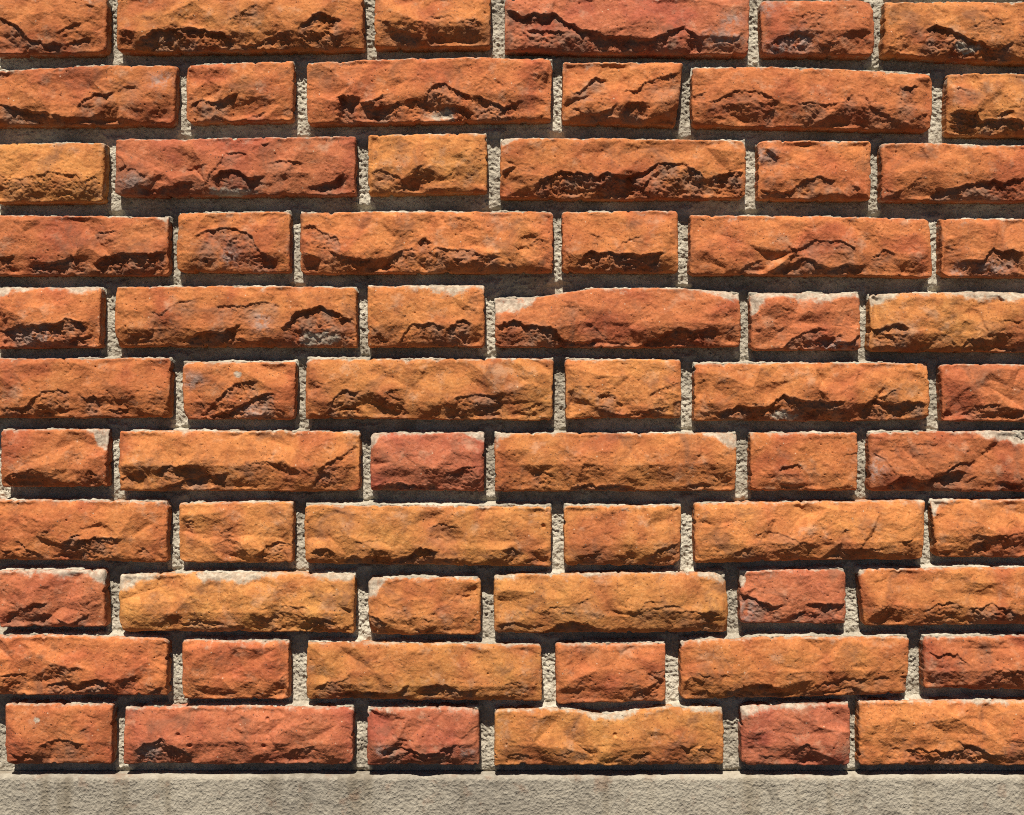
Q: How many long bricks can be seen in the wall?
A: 33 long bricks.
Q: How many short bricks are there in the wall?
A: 33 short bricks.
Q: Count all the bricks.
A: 66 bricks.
